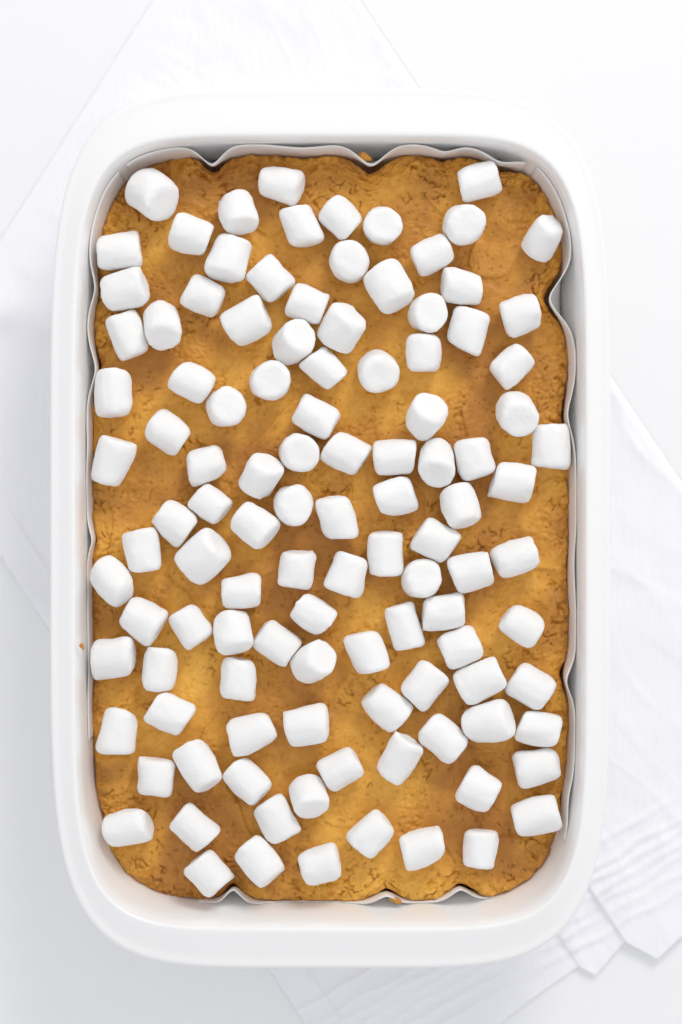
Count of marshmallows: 111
